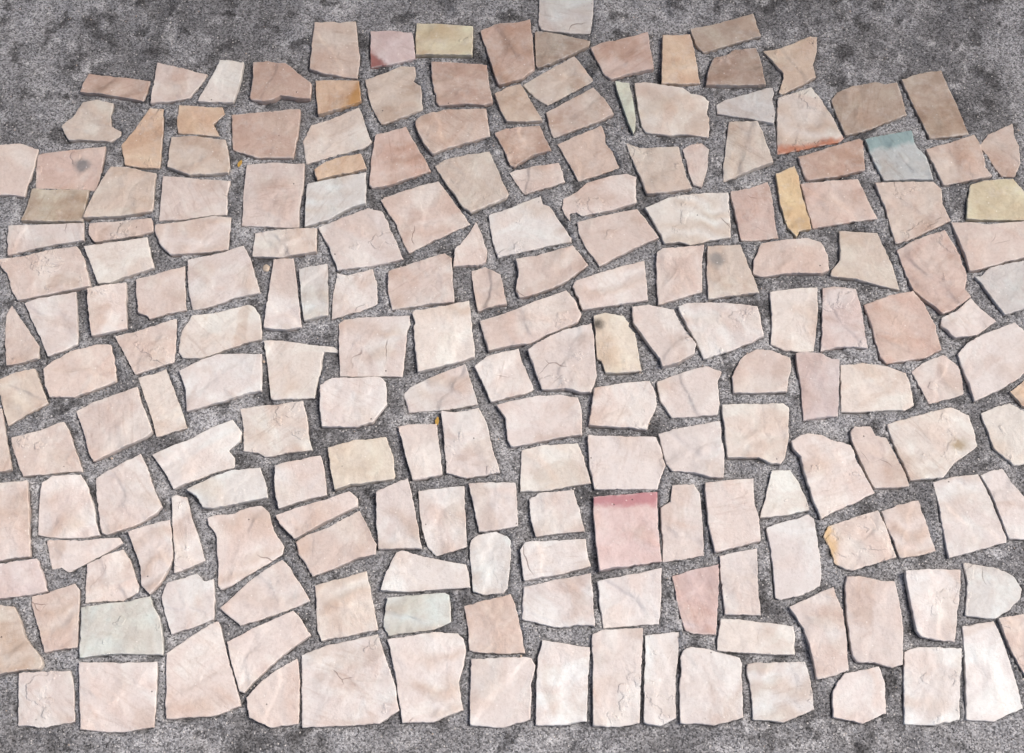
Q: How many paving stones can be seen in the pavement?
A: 200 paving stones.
